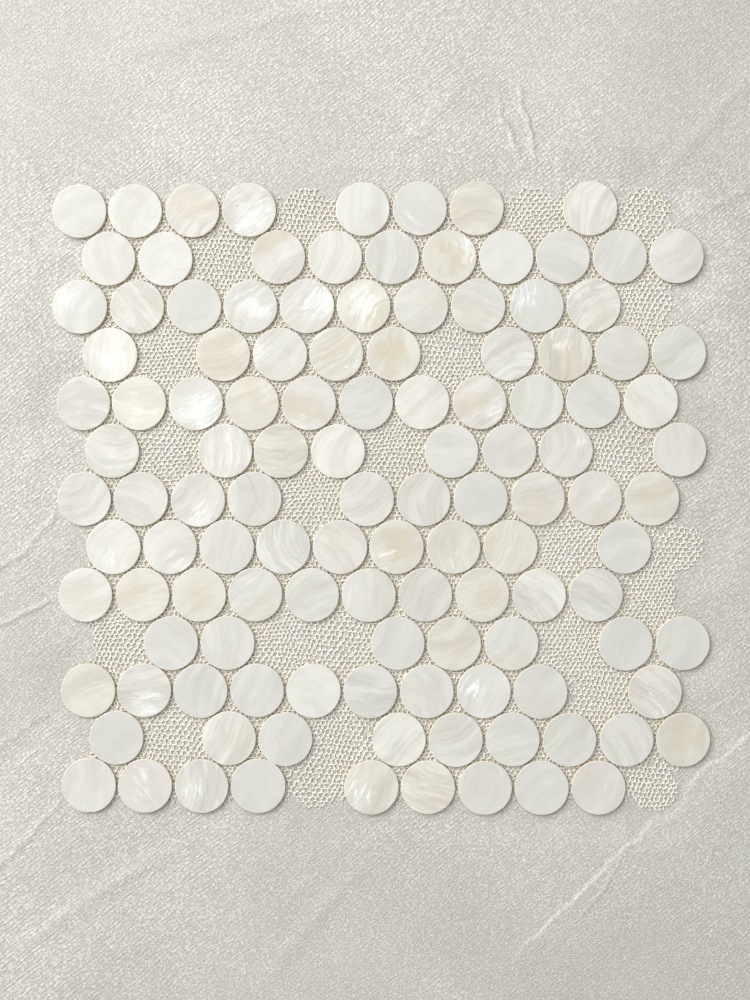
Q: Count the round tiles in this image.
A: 120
